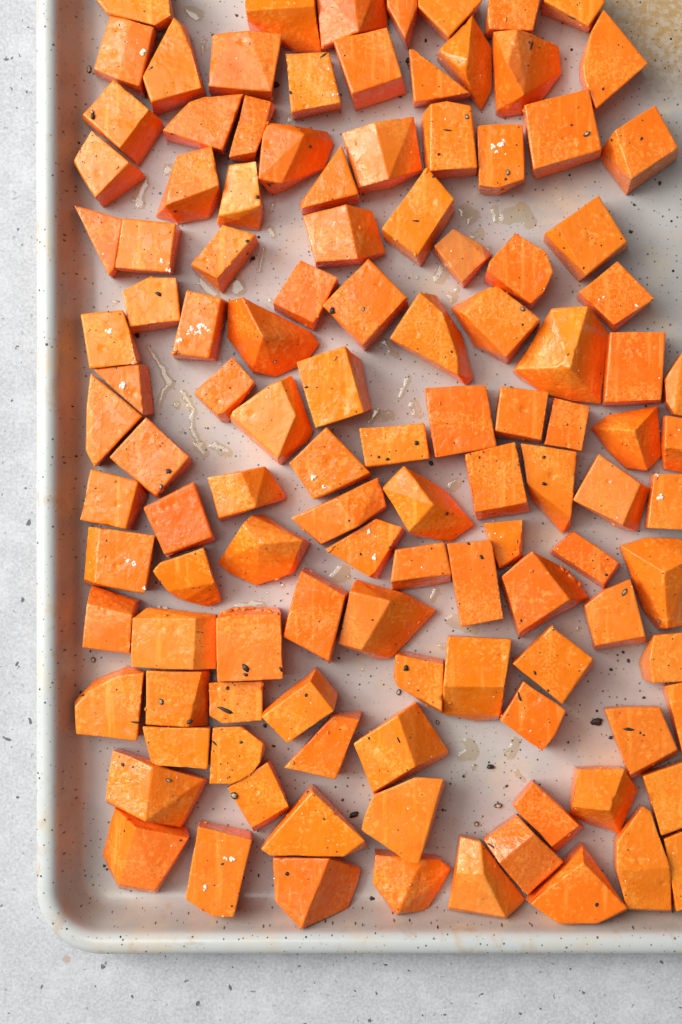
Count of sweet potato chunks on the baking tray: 118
